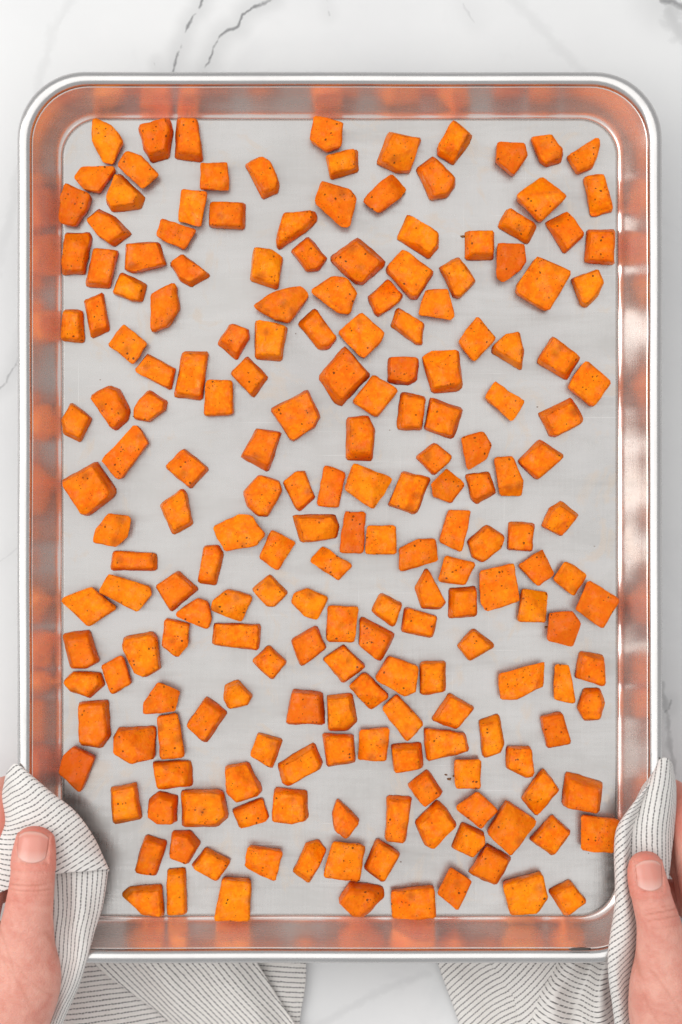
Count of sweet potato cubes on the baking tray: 200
